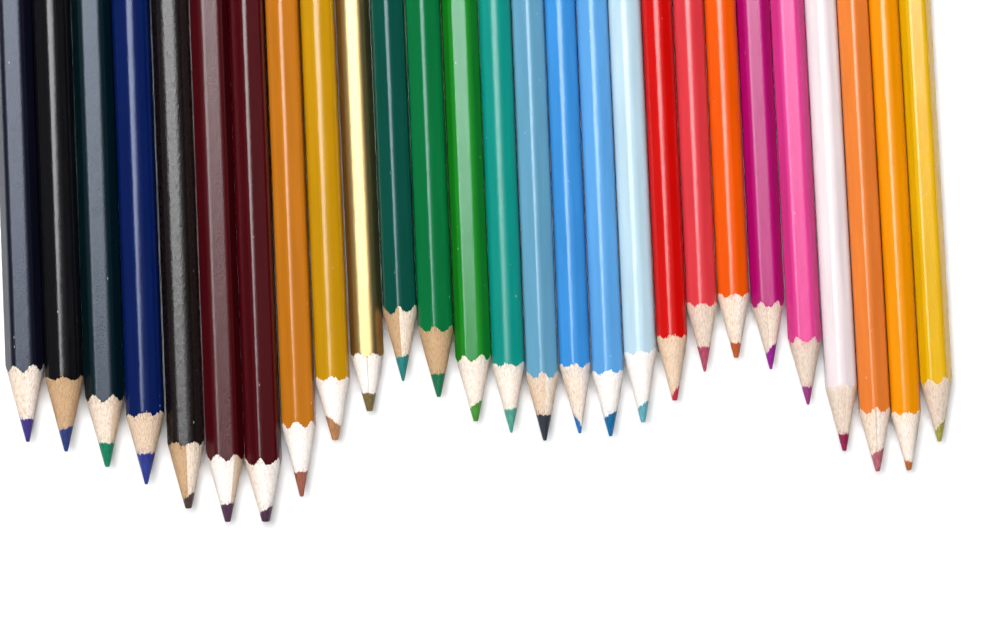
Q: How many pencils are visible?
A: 27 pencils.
